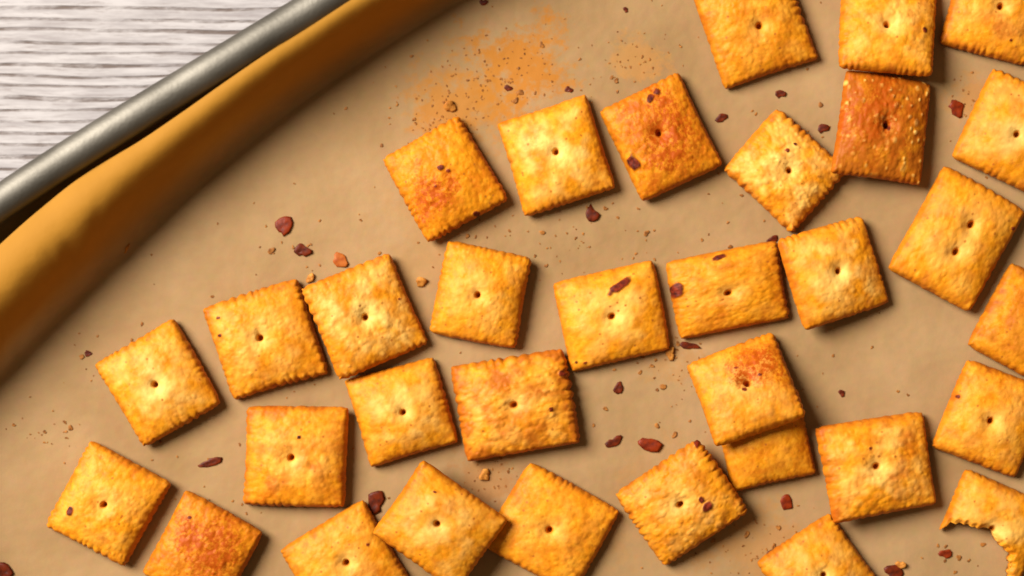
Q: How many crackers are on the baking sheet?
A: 33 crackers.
